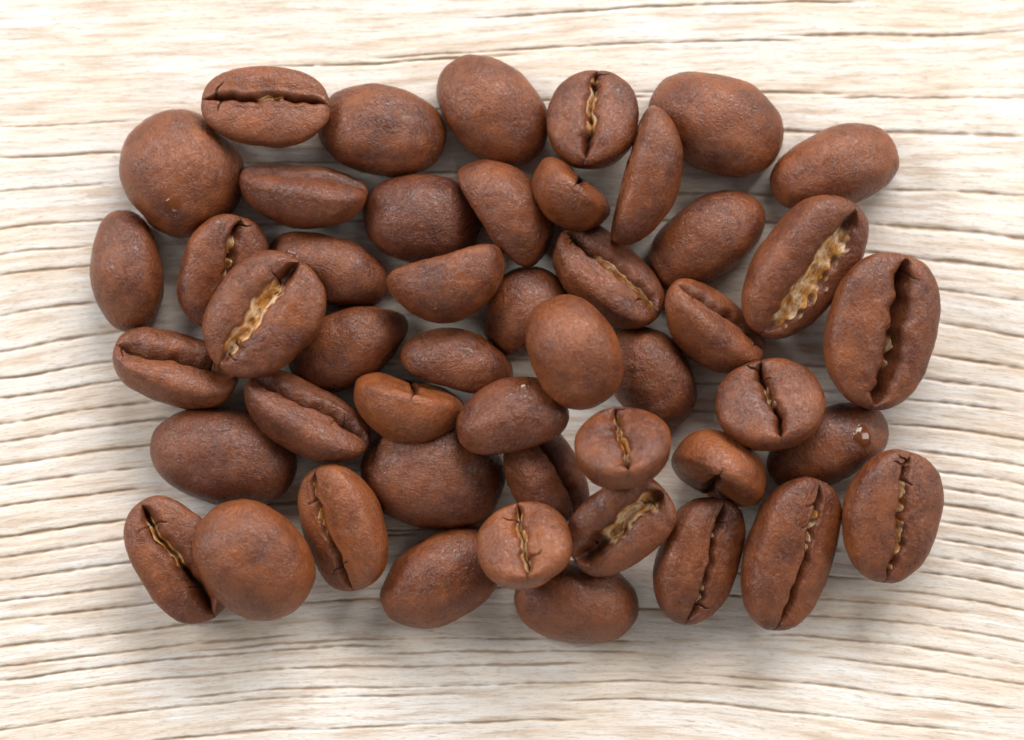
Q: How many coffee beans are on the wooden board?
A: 48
